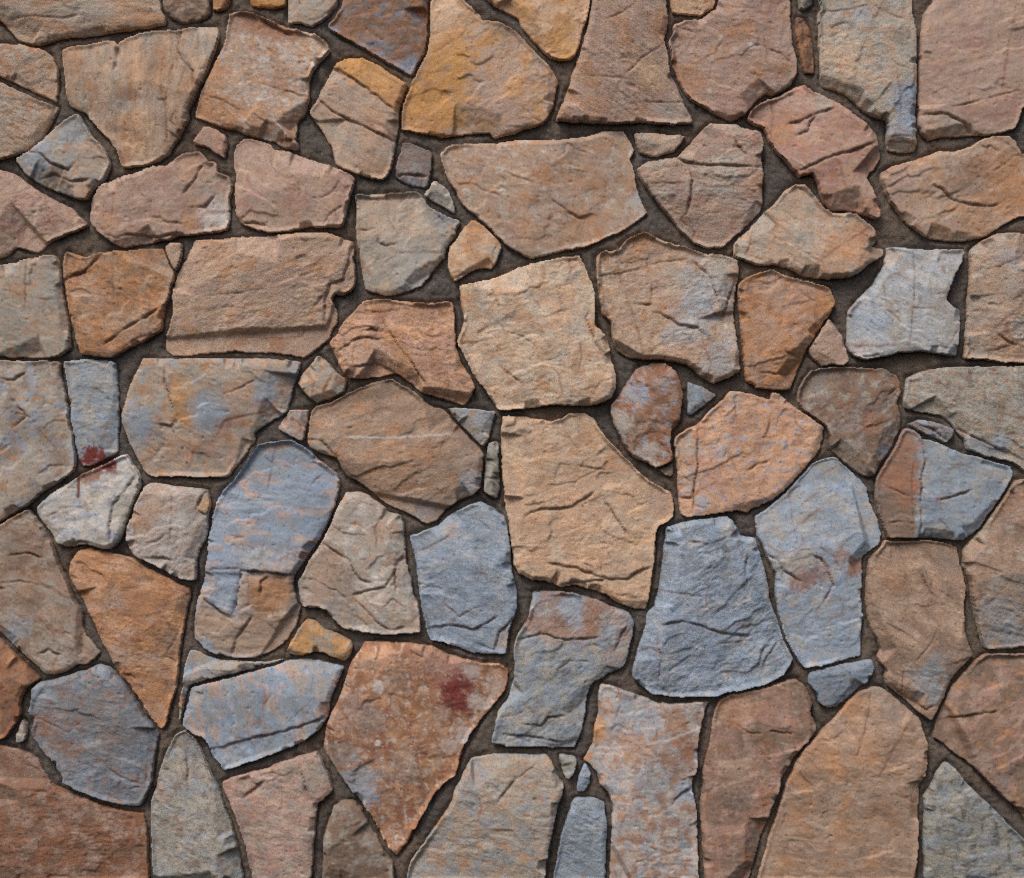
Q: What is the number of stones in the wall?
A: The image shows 96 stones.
